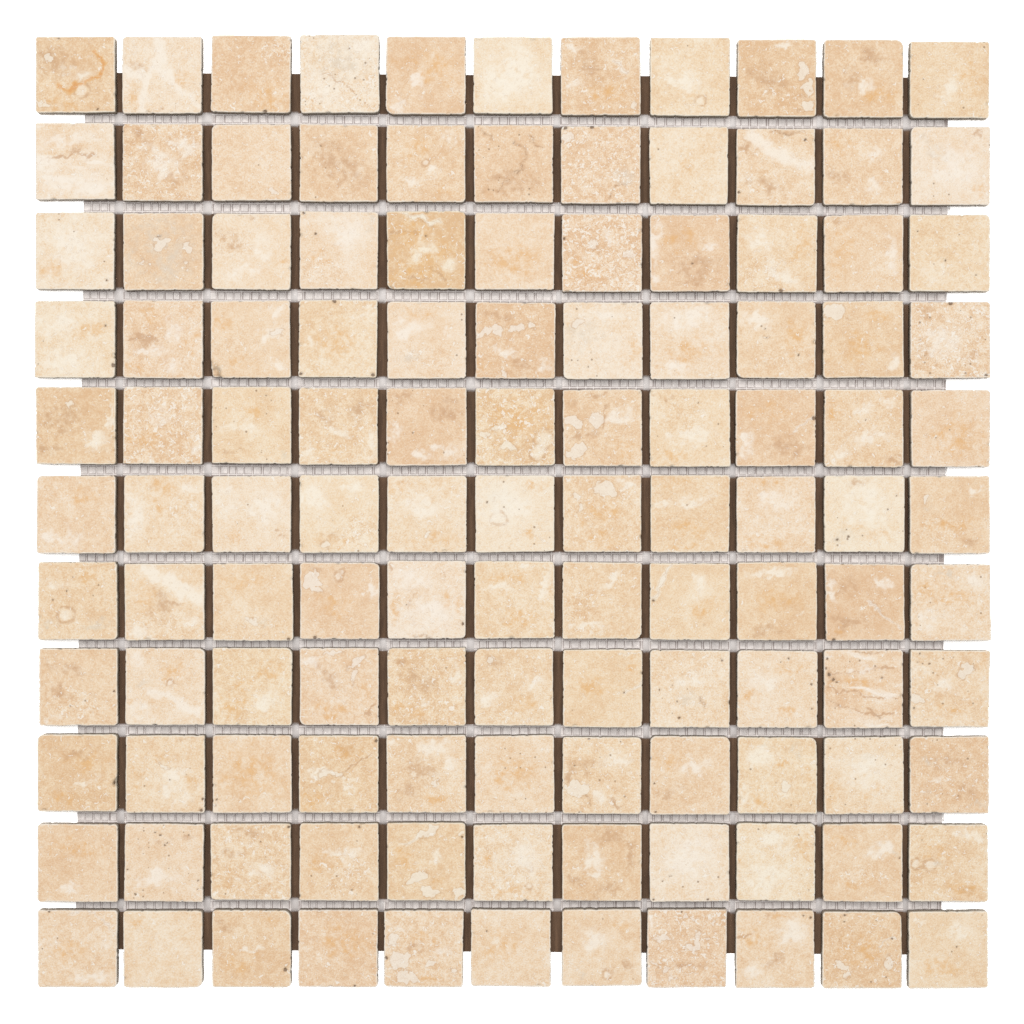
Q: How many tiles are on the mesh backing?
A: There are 121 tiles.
